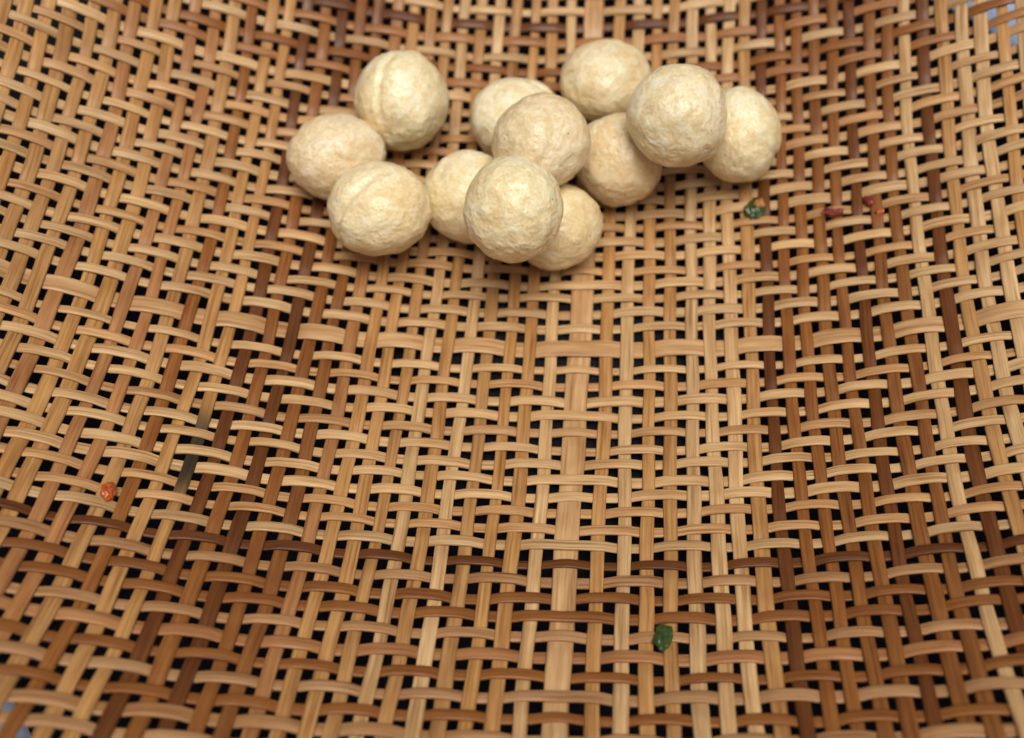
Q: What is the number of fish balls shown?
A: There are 12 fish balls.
